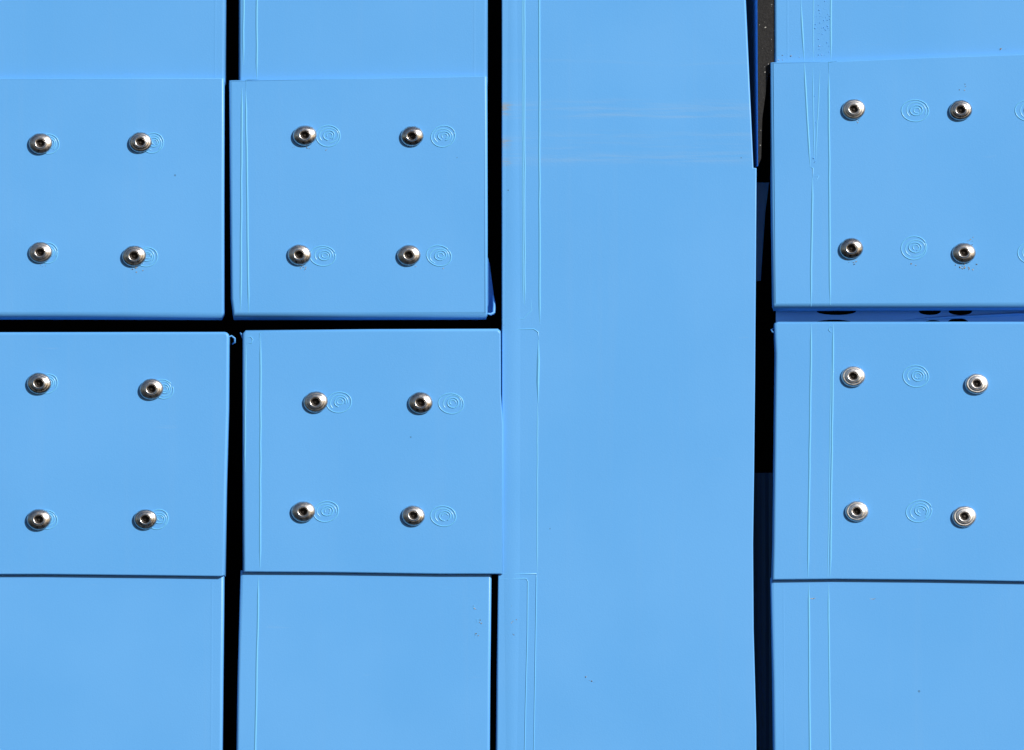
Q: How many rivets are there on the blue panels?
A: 24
